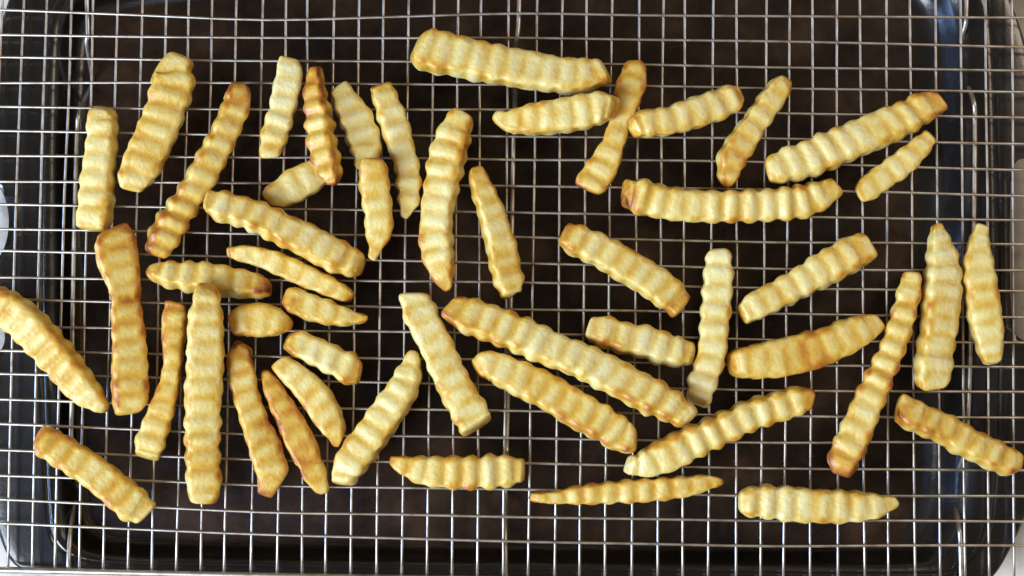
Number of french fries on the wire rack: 50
